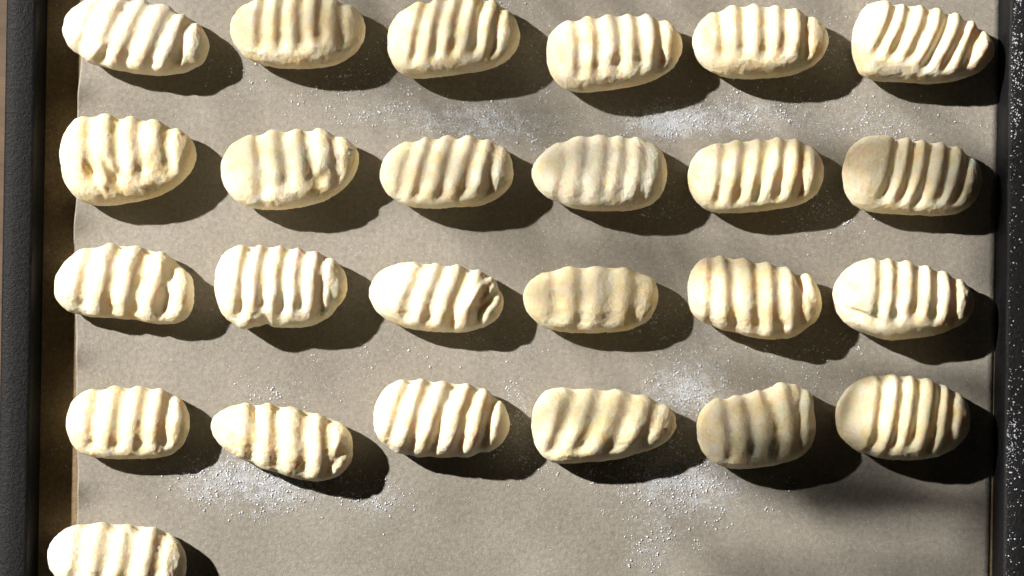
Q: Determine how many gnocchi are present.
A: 25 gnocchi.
